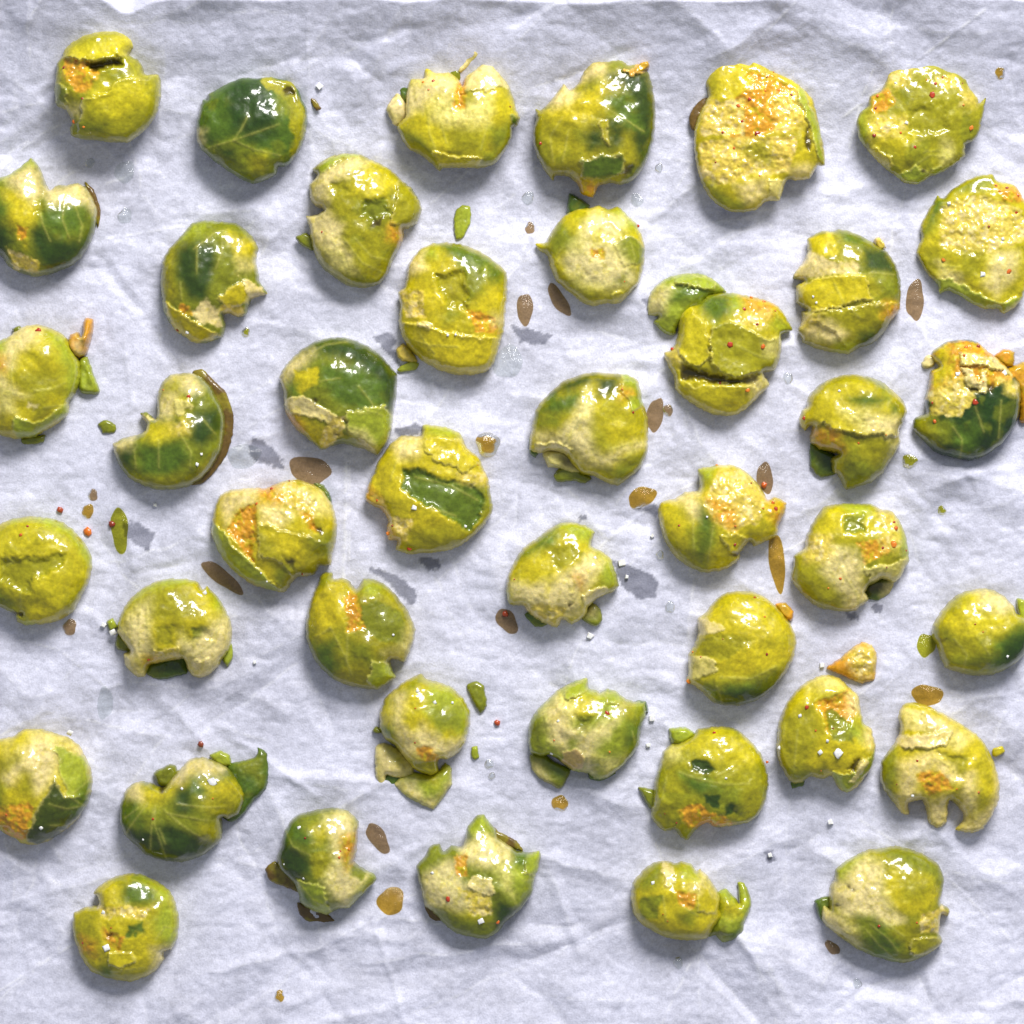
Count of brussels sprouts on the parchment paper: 42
